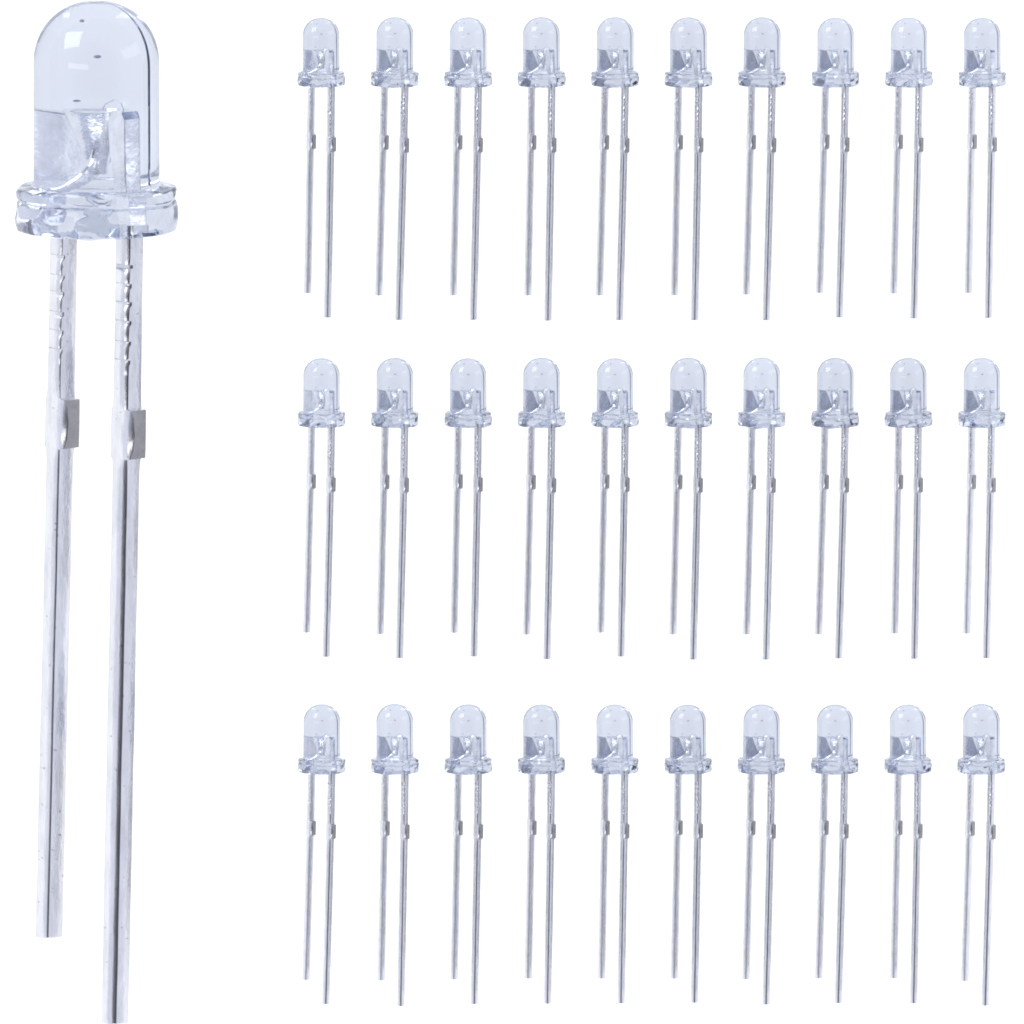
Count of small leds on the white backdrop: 30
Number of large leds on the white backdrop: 1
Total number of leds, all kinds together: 31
